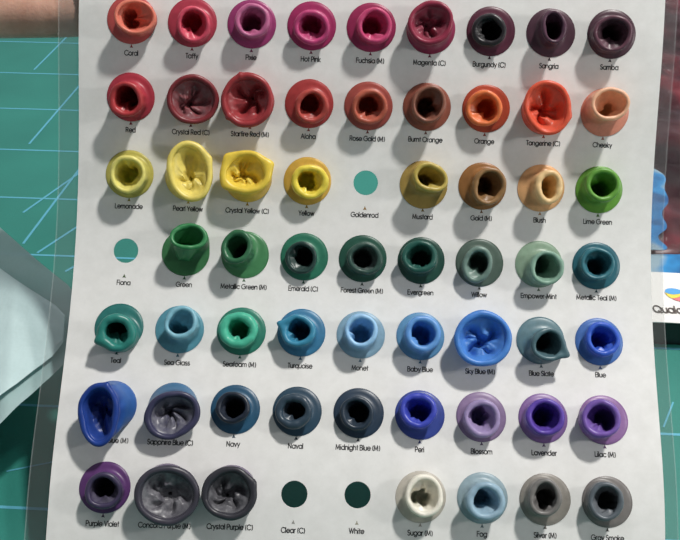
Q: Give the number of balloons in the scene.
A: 59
